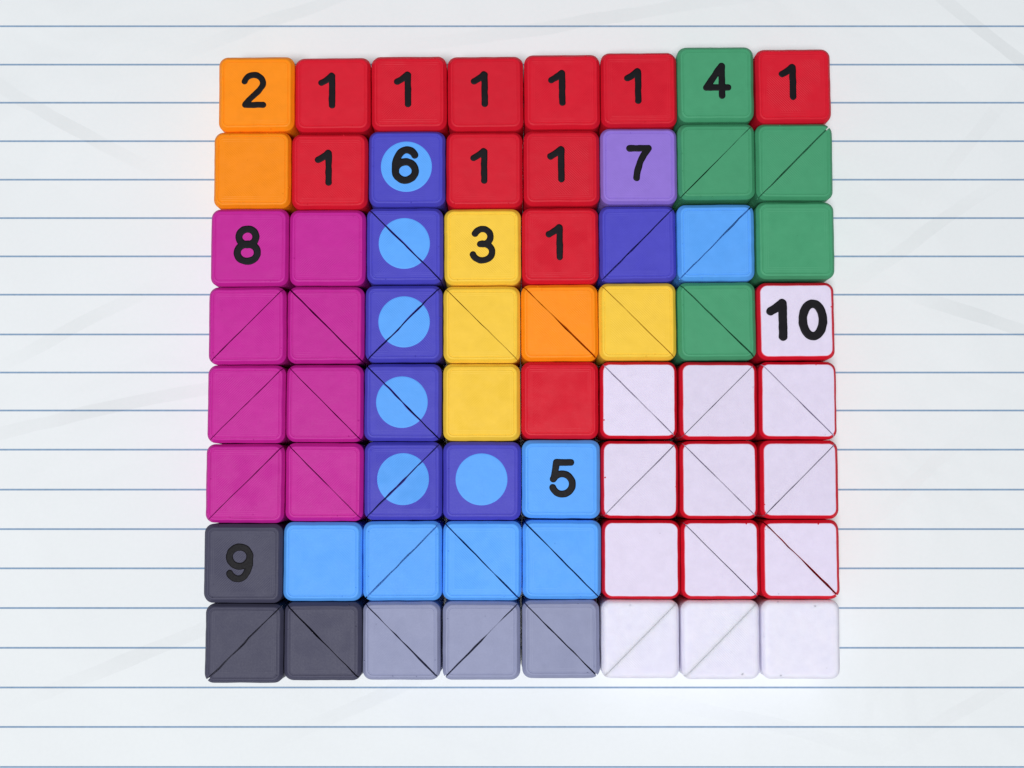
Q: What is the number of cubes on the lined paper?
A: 64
